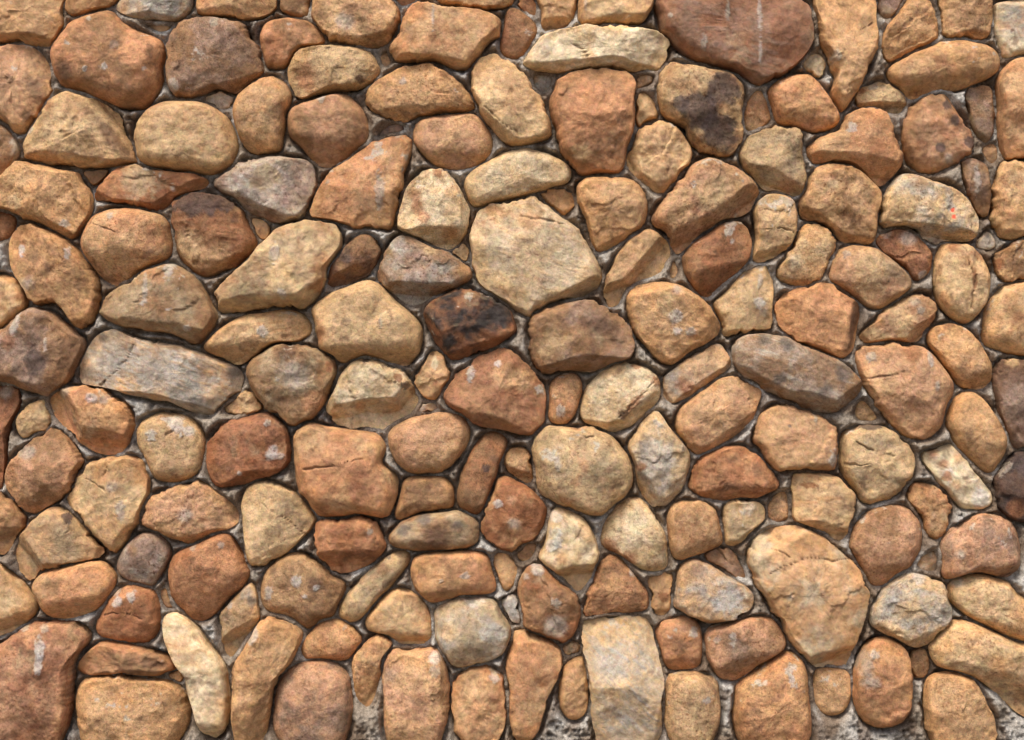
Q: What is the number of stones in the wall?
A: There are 200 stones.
